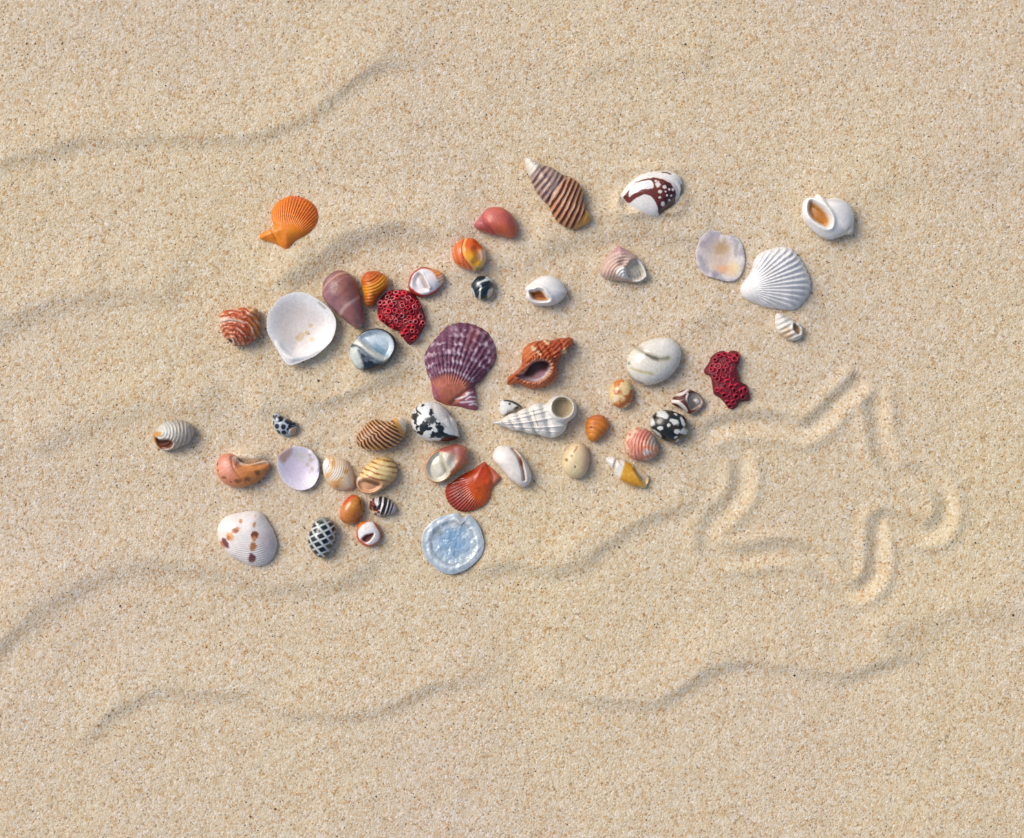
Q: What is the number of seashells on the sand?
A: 47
